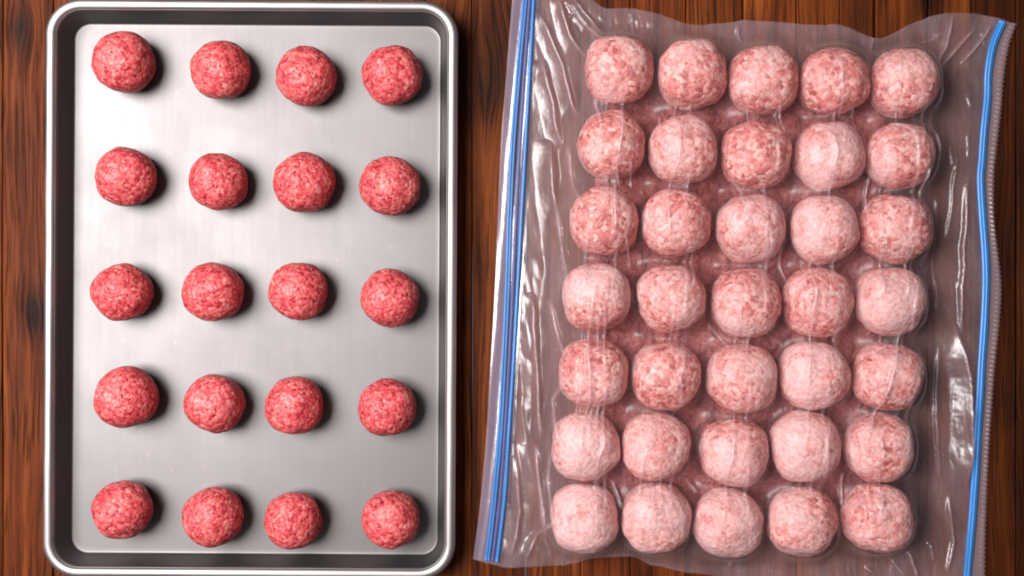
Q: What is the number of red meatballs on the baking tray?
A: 20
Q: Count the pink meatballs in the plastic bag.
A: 35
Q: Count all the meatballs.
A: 55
